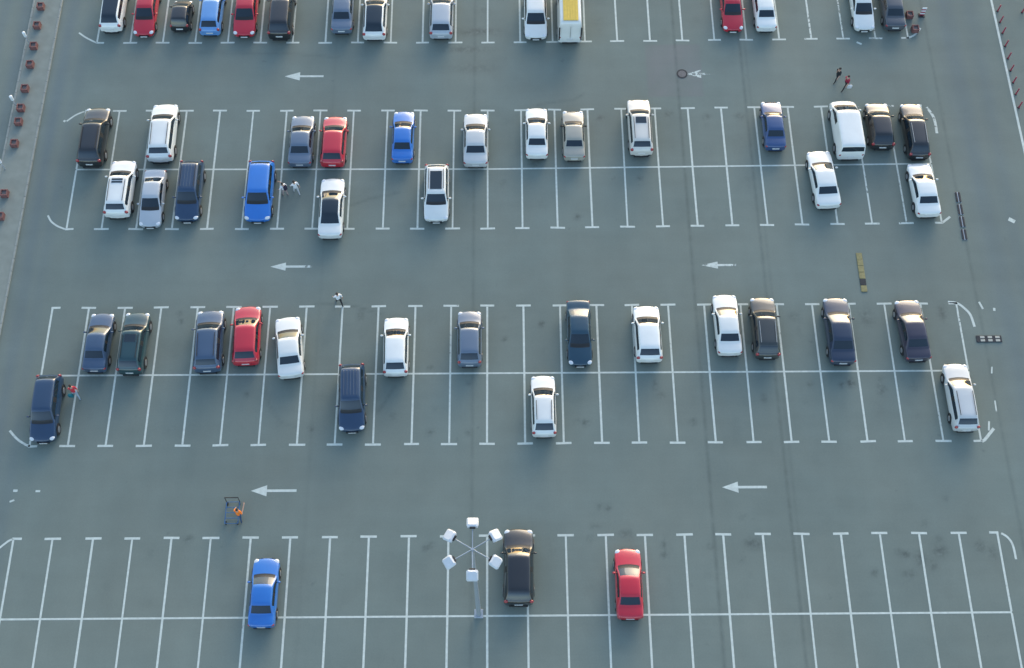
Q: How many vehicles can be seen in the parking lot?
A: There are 56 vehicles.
